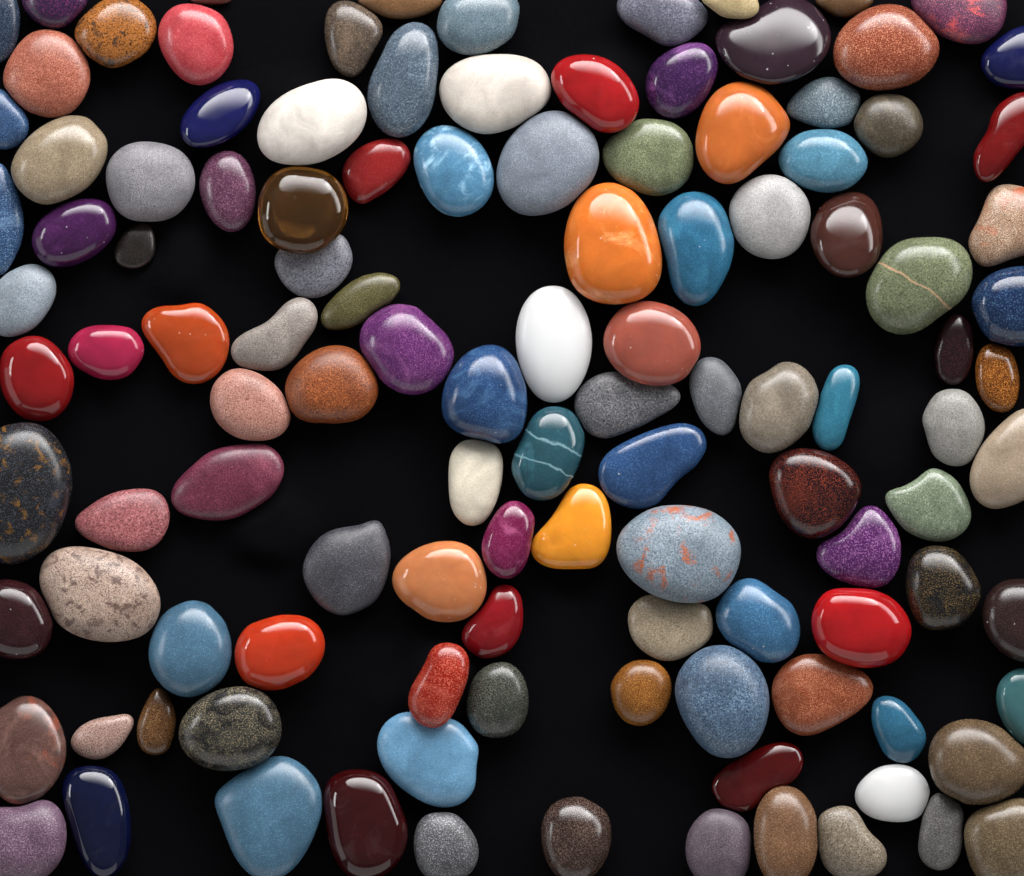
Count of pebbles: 117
